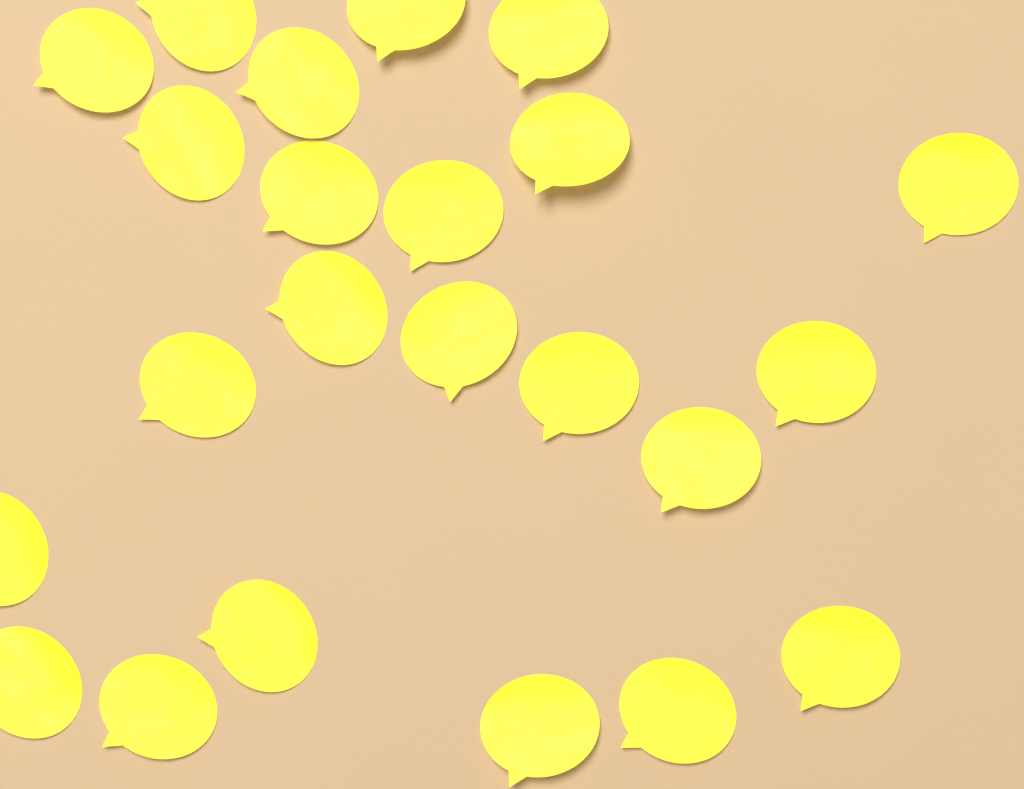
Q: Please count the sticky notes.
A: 23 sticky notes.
